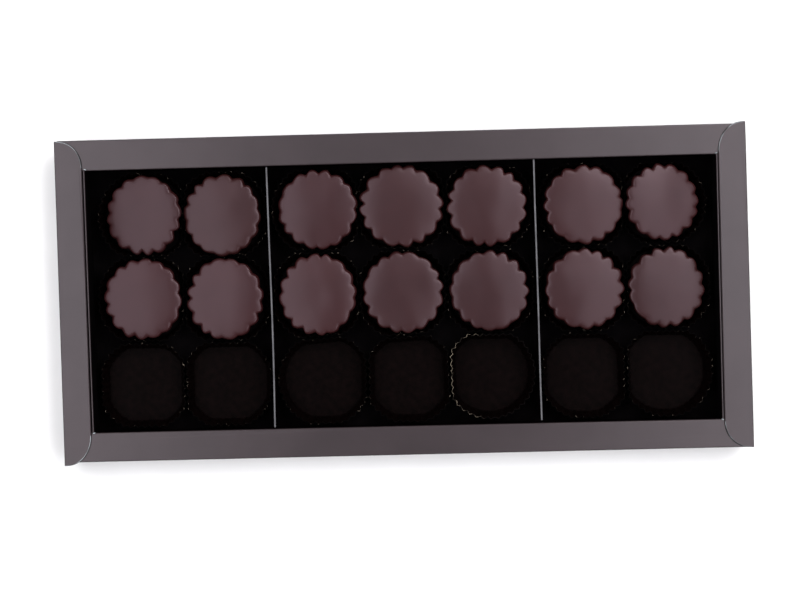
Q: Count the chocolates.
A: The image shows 14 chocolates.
